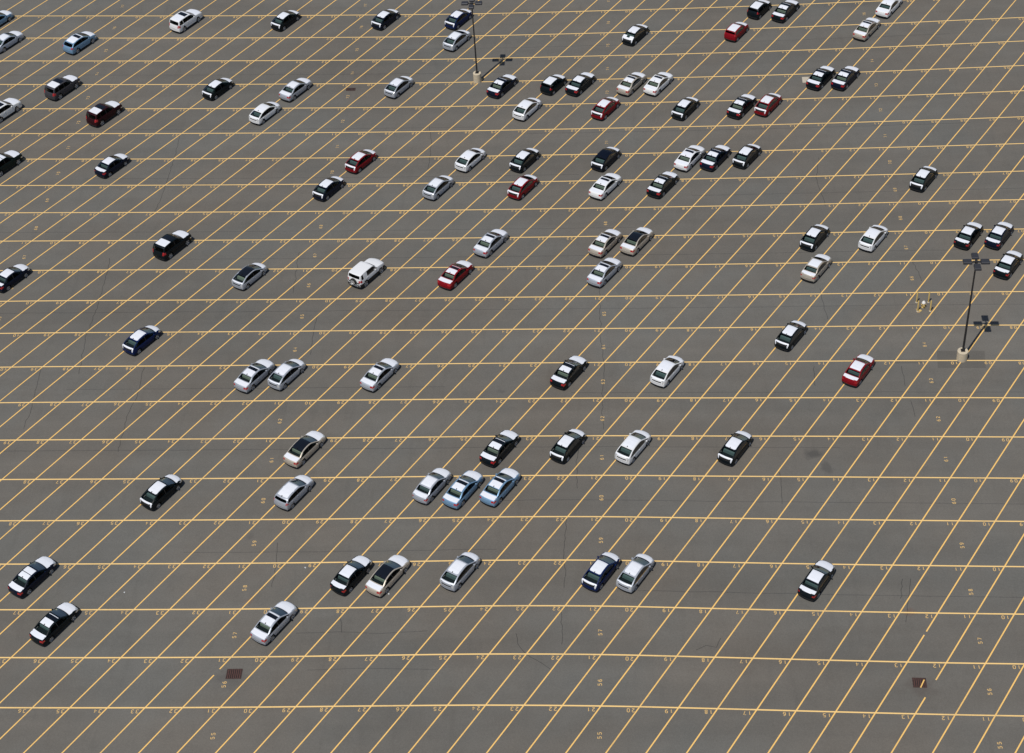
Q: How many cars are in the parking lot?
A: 90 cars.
